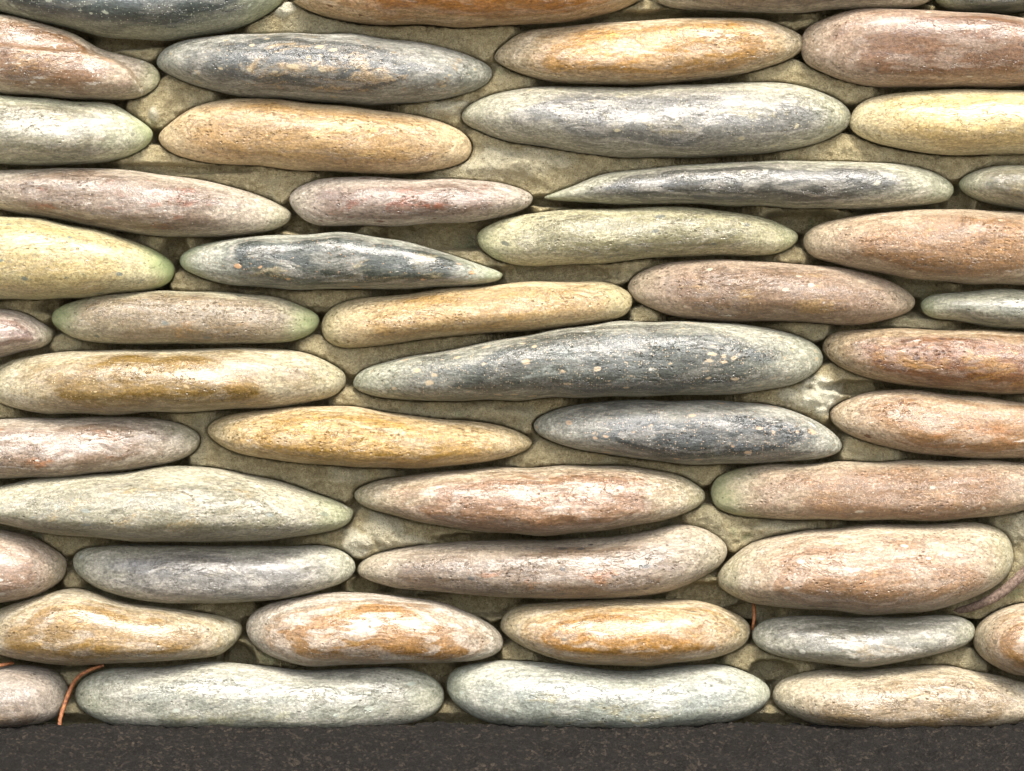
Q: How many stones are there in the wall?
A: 48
